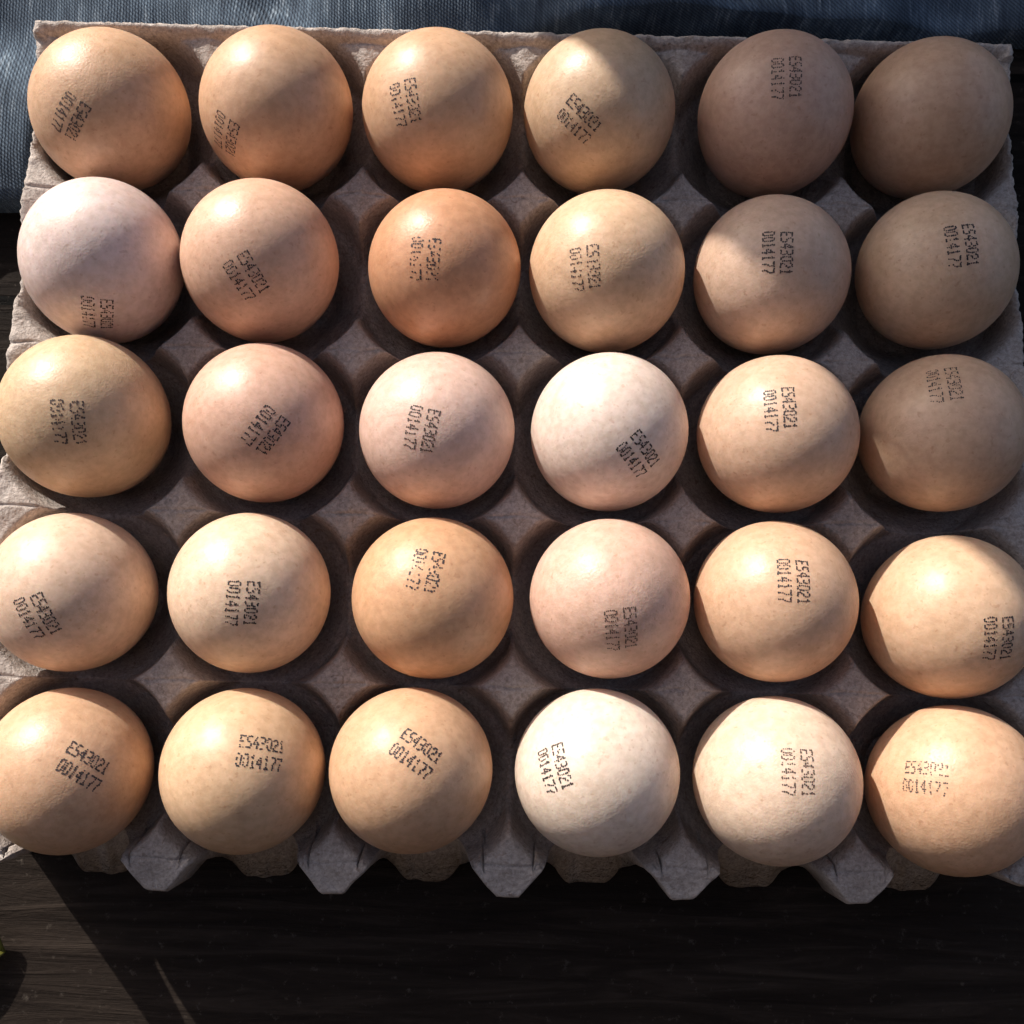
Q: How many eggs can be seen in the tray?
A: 30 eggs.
